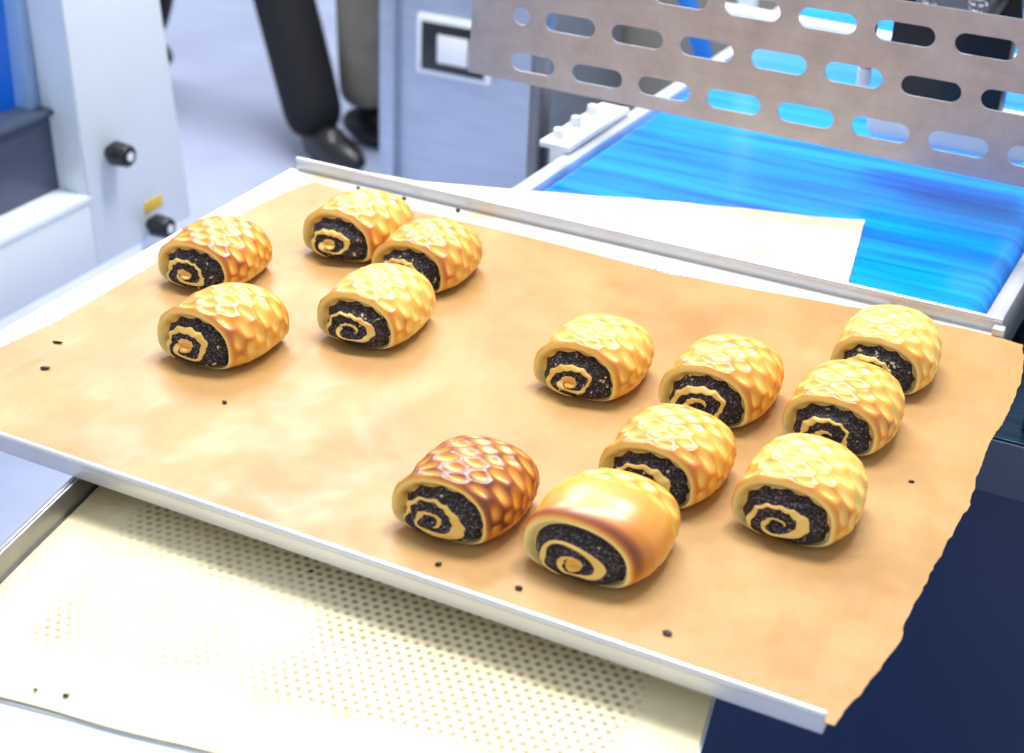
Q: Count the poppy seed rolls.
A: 13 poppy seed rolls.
